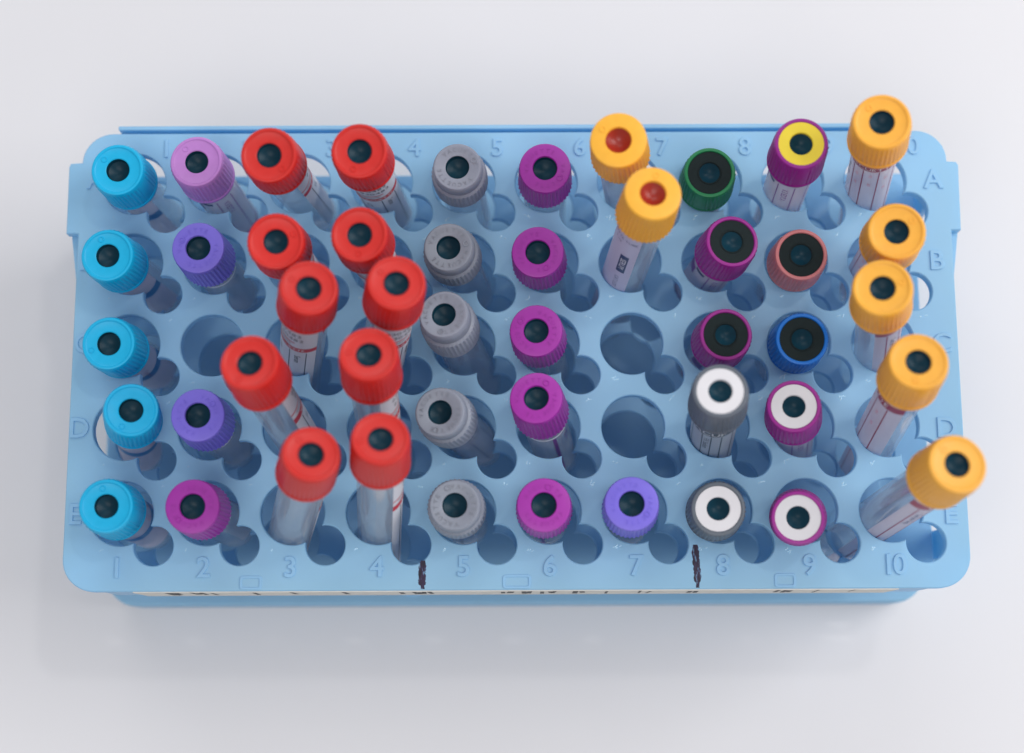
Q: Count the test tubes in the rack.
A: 47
